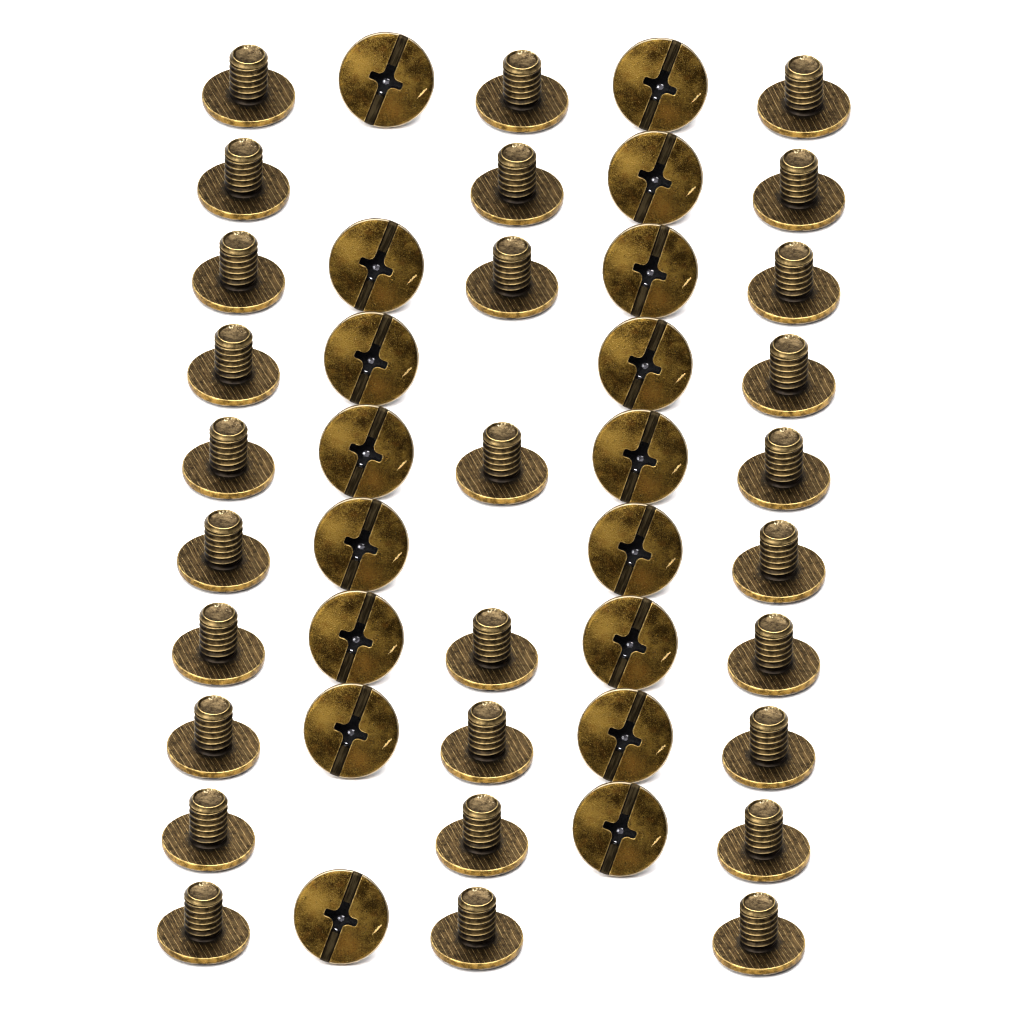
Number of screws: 45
